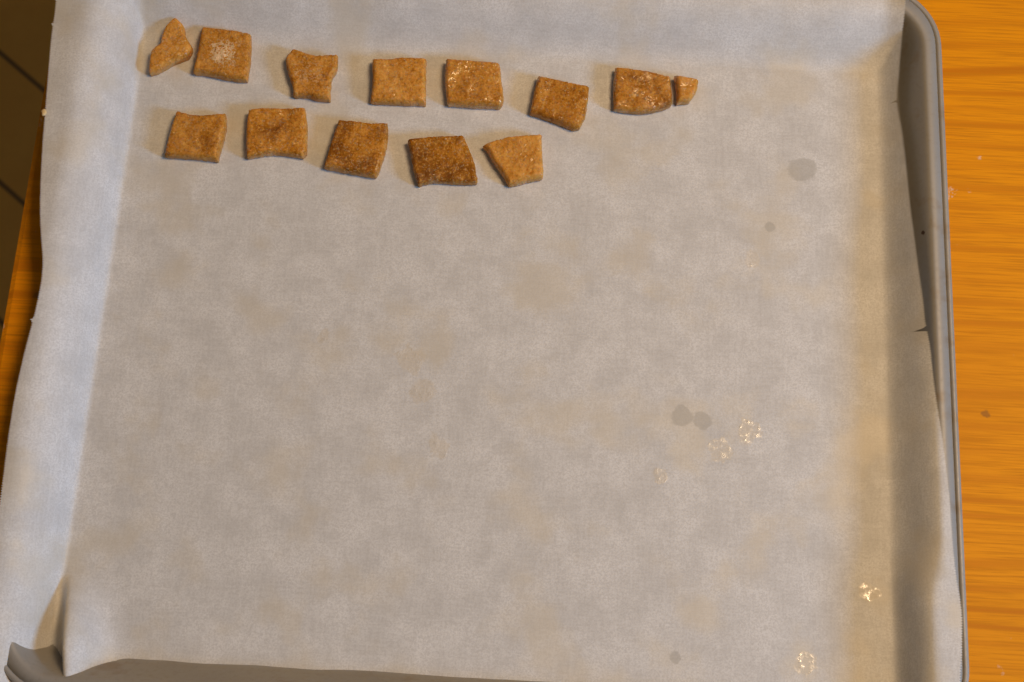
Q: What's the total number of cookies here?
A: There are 13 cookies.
